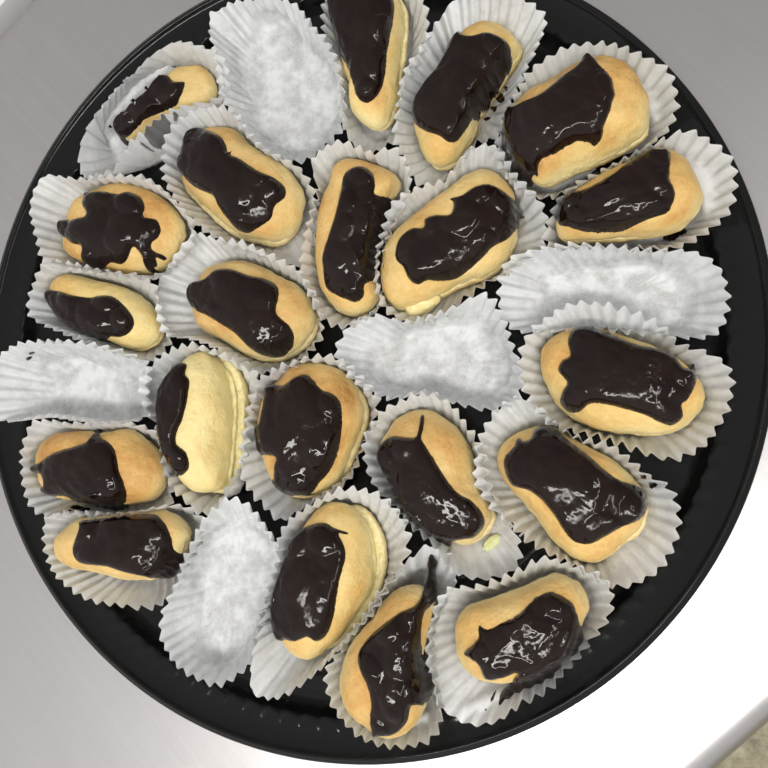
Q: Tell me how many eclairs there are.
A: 21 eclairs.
